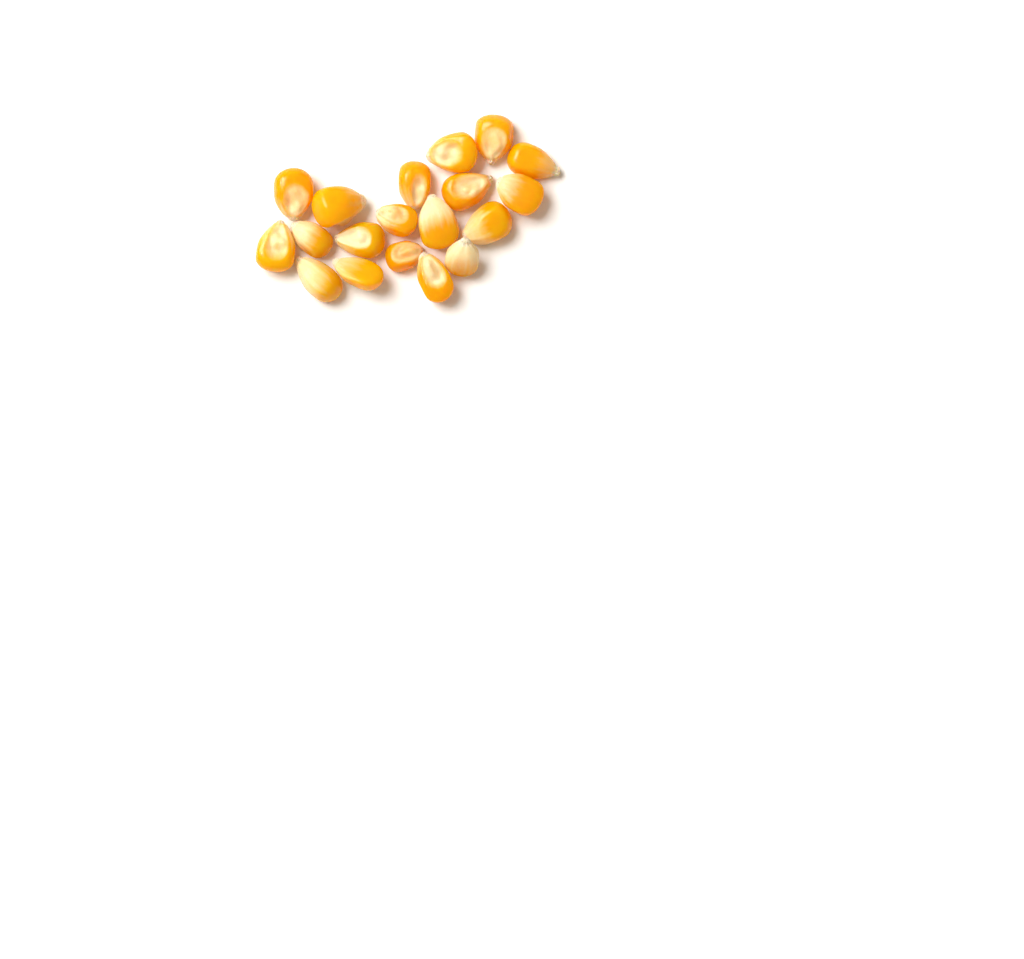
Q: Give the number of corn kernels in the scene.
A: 19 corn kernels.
